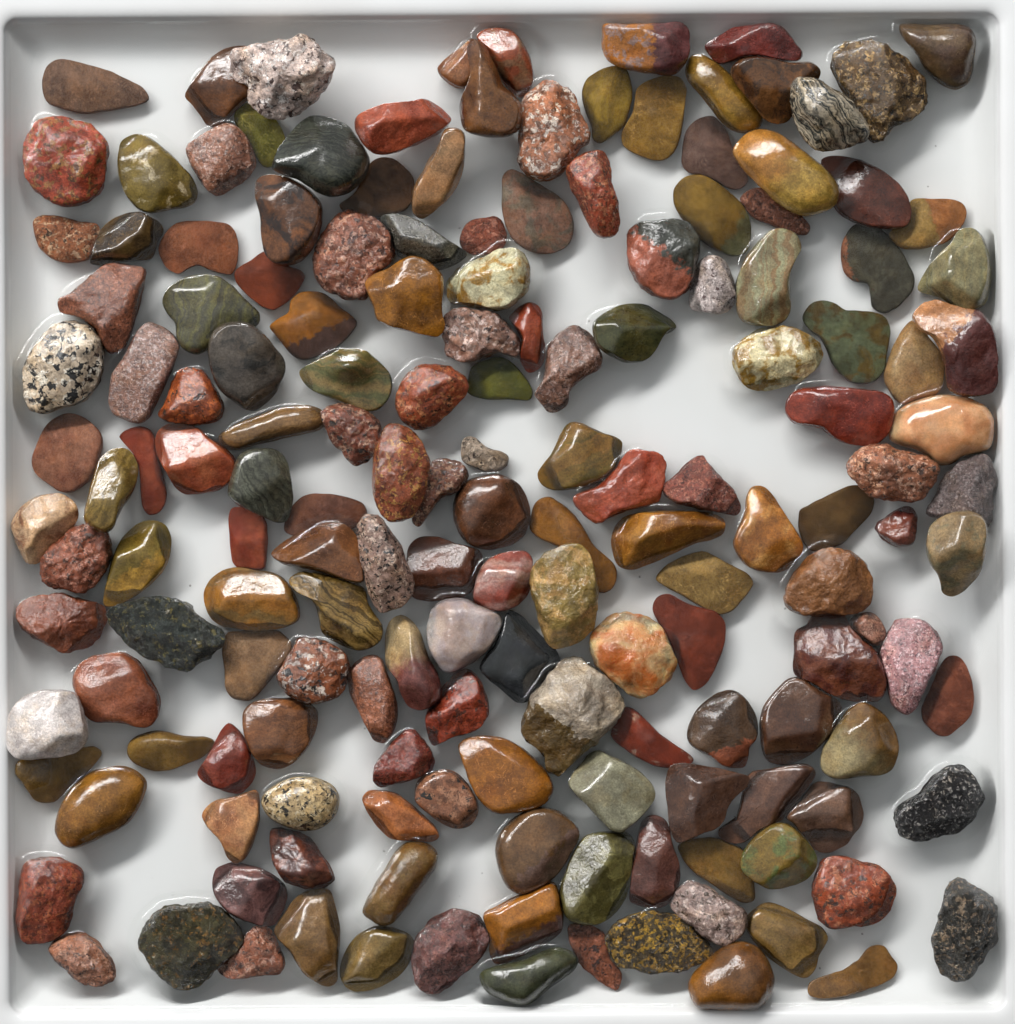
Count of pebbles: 166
